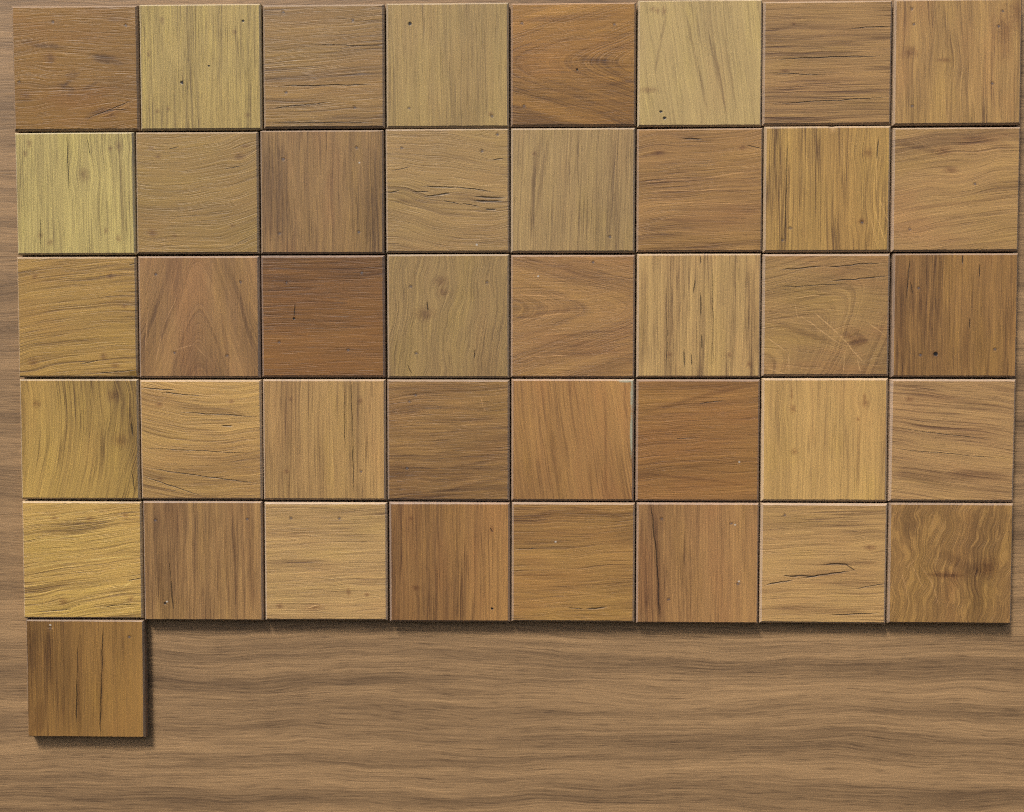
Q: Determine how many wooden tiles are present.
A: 41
